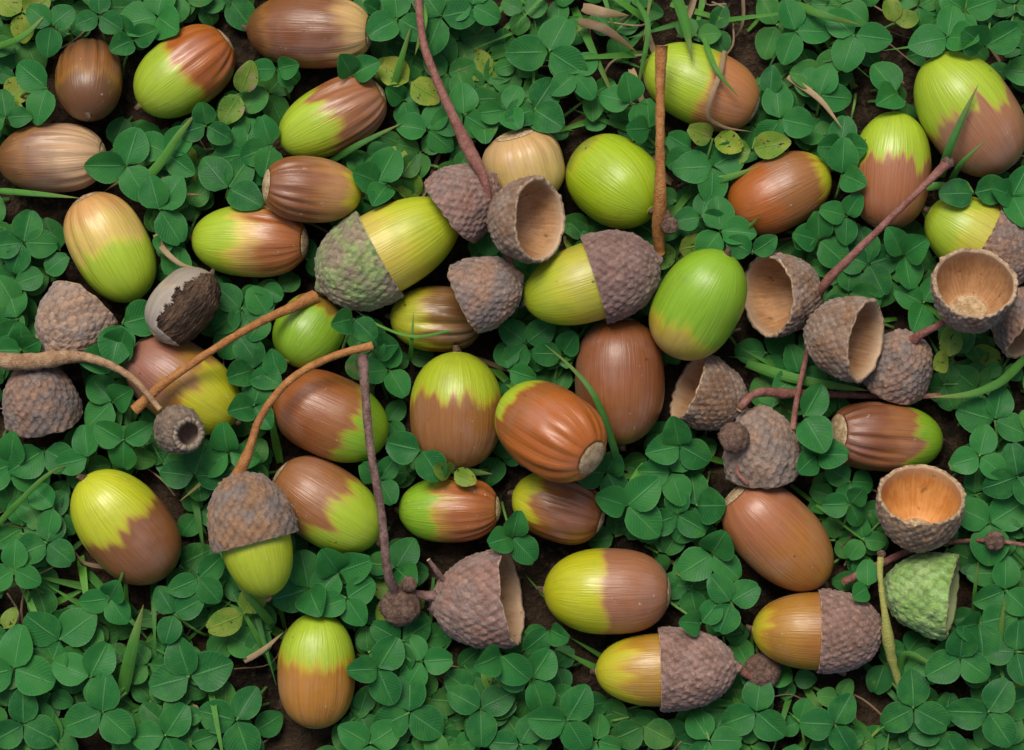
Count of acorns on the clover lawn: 37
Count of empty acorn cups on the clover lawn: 16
